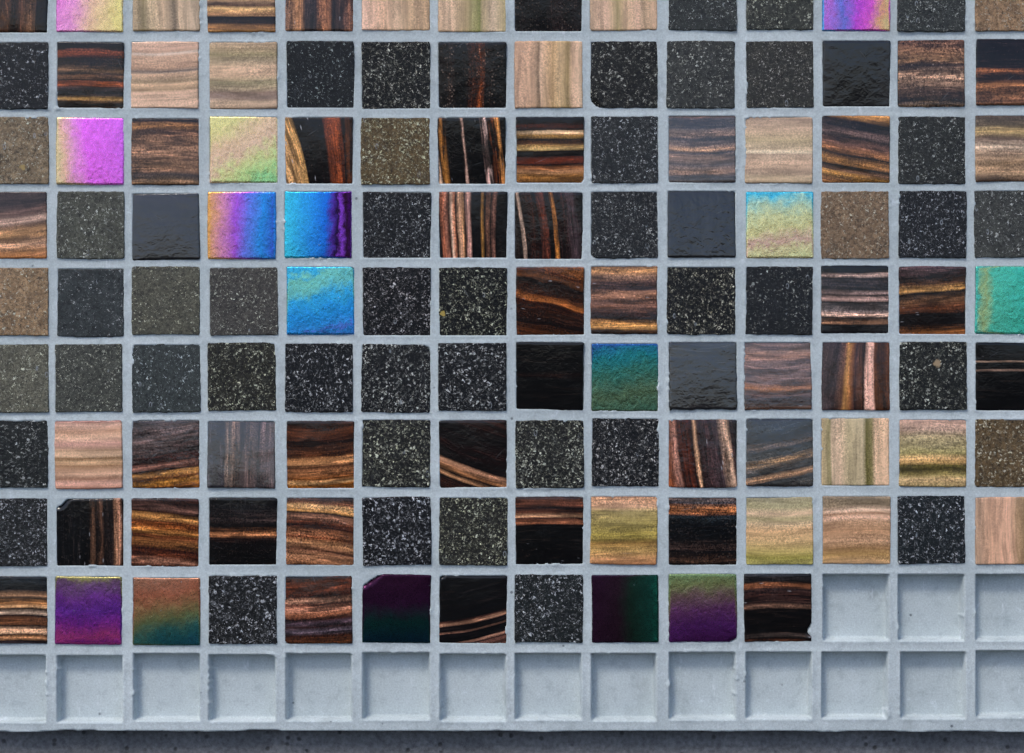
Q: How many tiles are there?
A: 123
